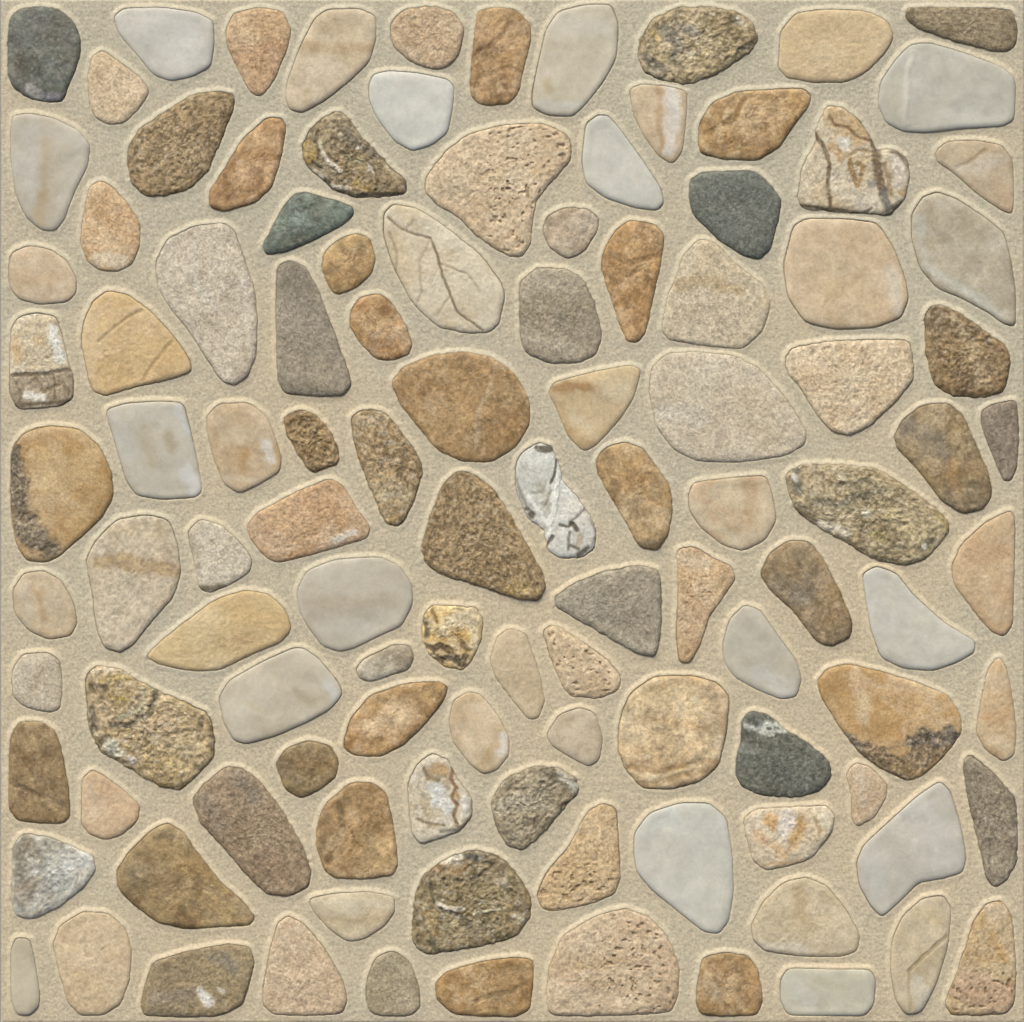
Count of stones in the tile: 112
